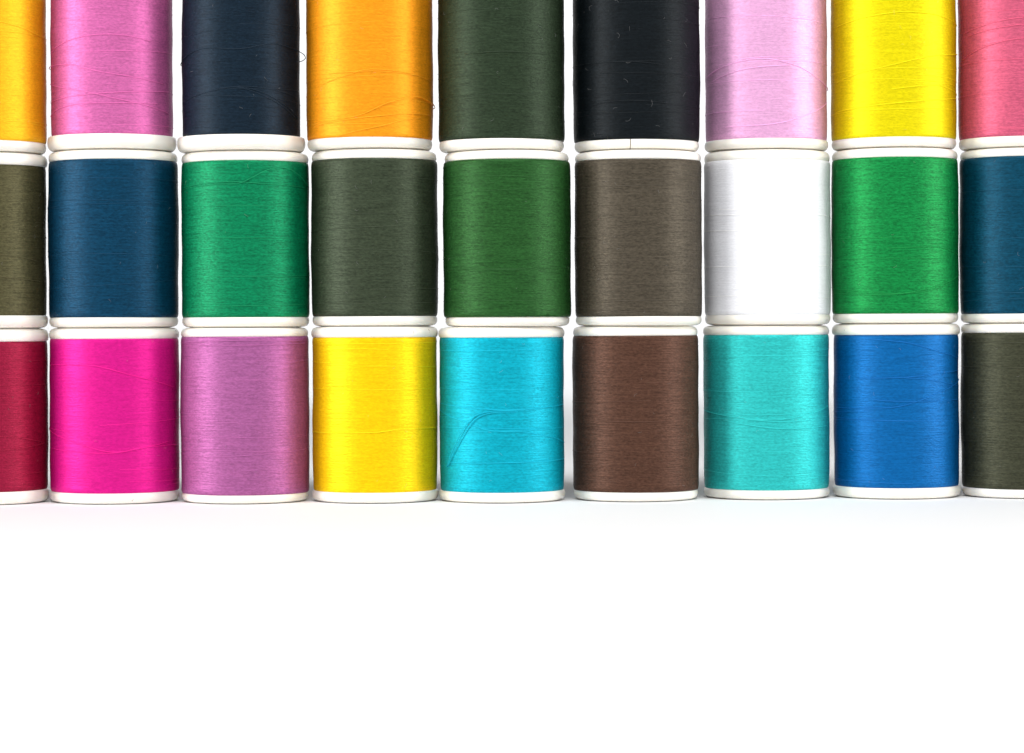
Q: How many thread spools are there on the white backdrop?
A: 27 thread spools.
